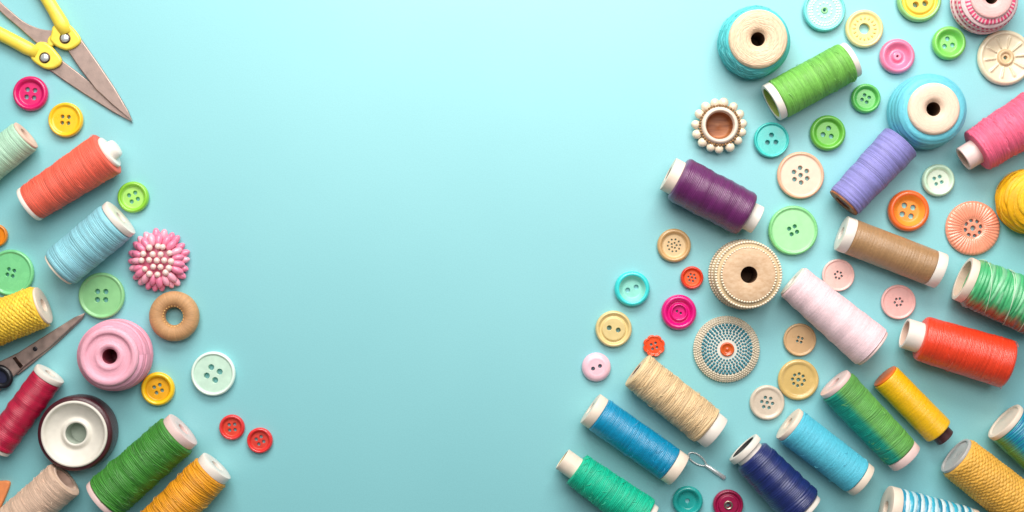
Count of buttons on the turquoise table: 38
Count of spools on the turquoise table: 33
